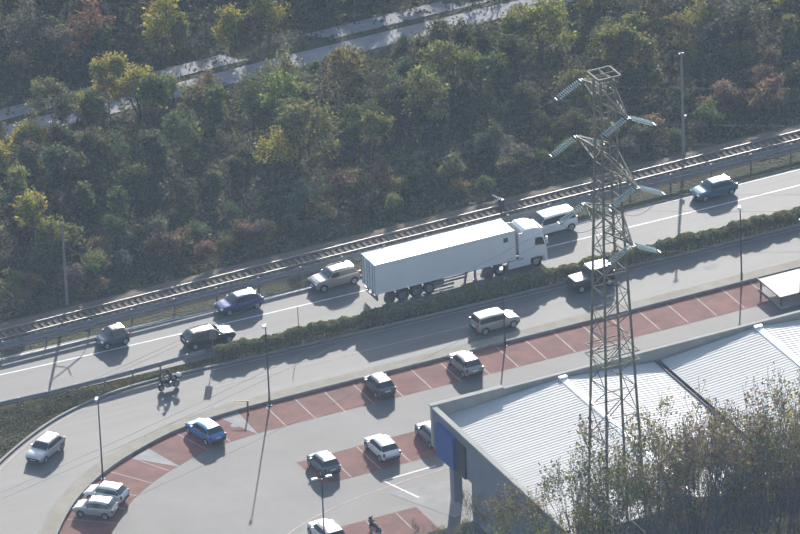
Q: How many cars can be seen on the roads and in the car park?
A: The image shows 18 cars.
